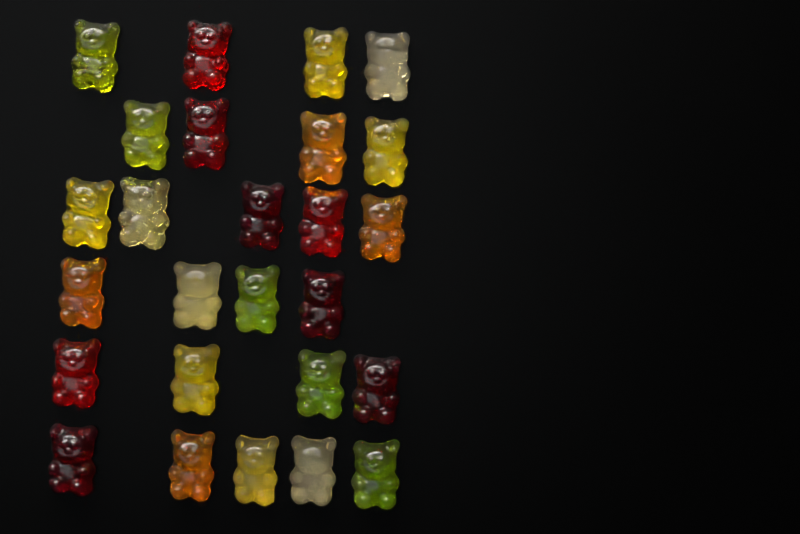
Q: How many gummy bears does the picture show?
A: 26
